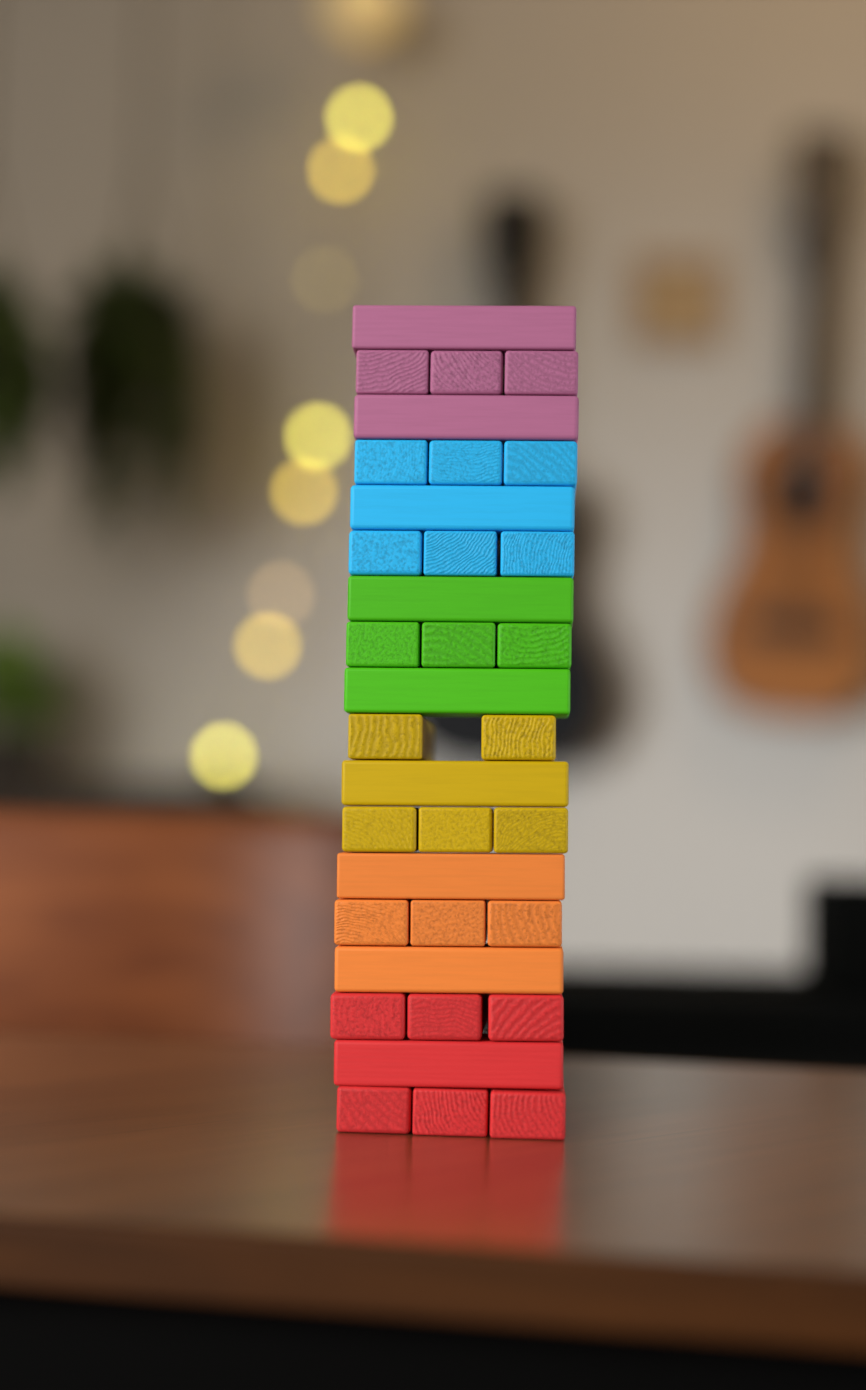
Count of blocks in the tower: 35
